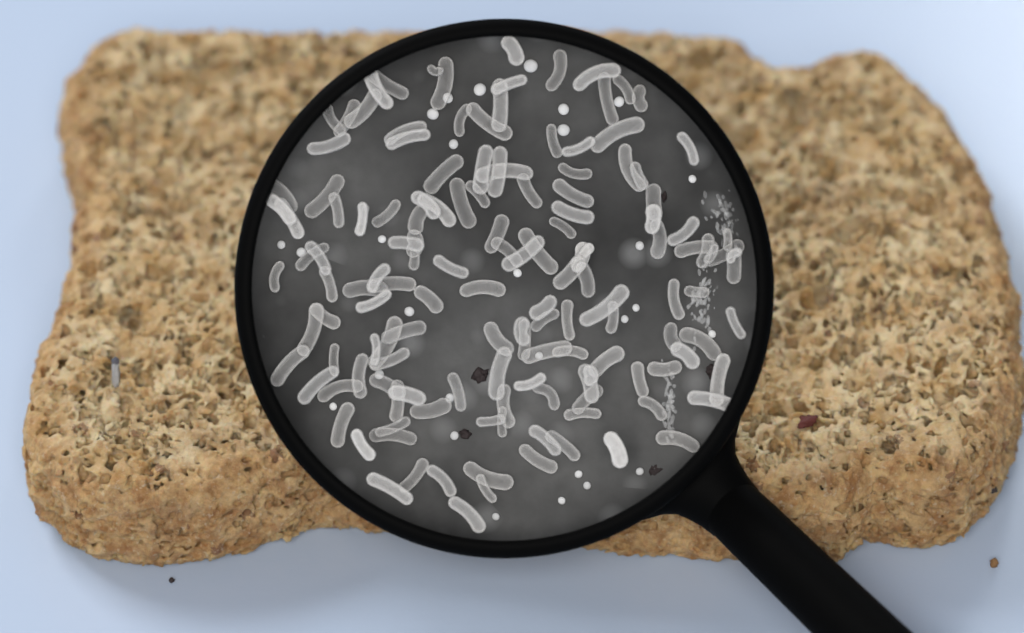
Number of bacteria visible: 145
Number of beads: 28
